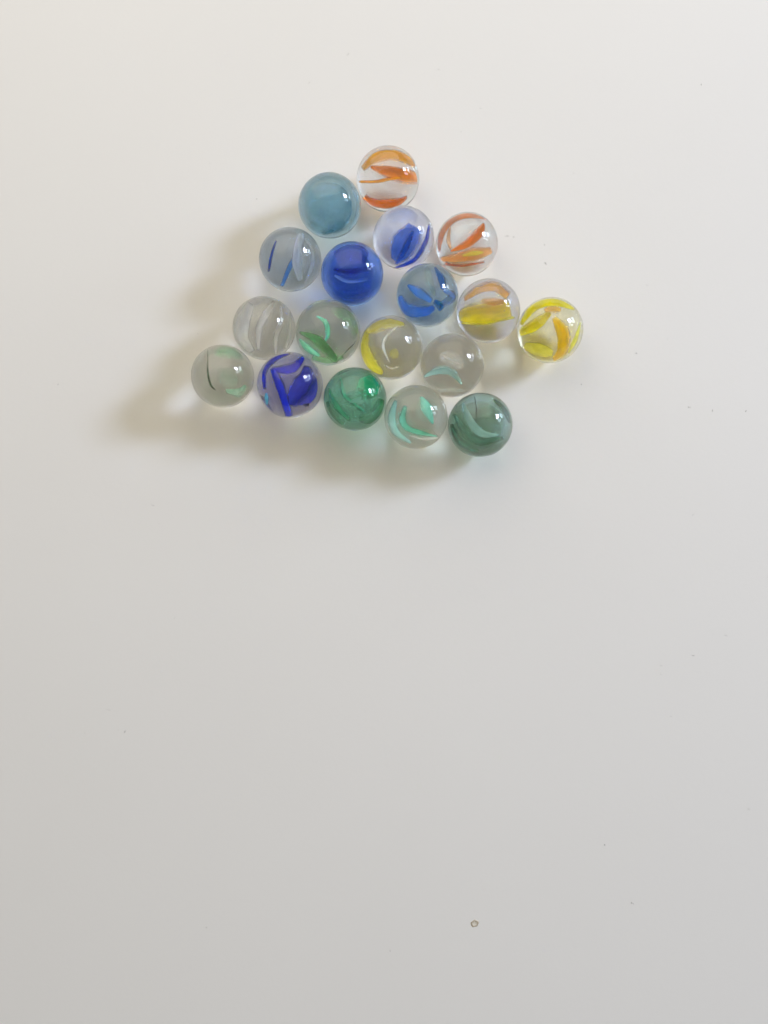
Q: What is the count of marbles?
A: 18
